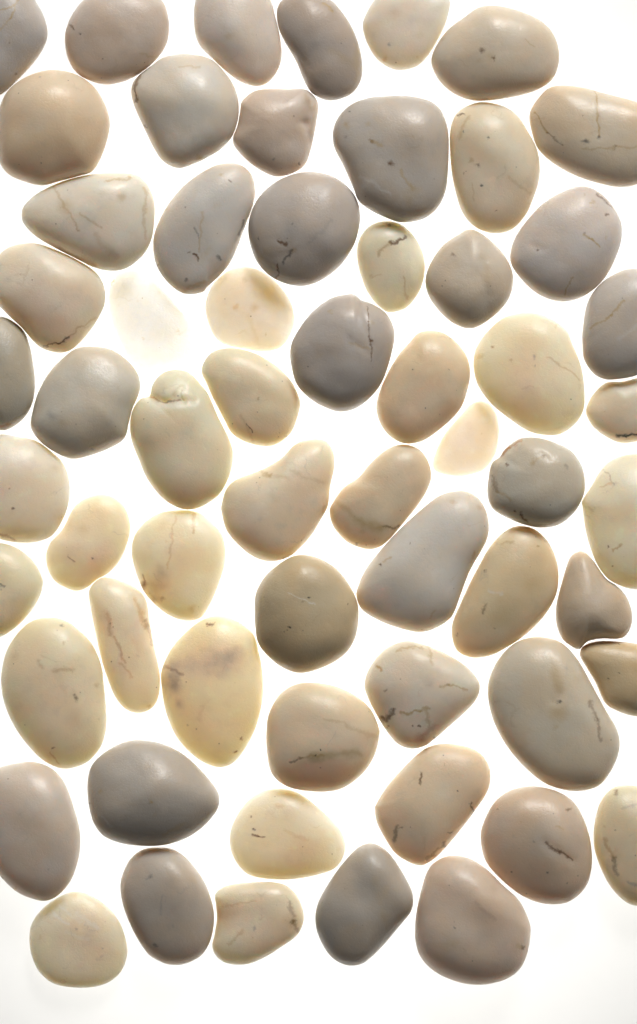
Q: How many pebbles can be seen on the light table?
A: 61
